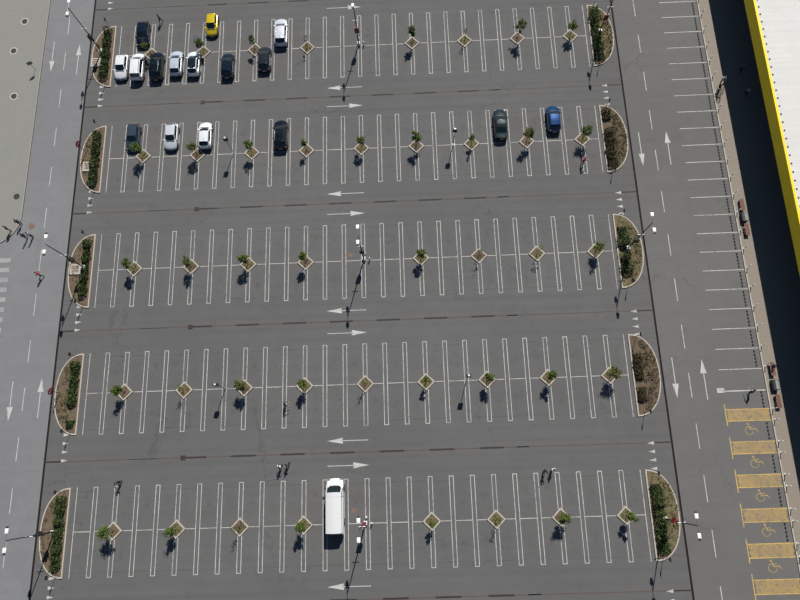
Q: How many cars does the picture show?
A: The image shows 16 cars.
